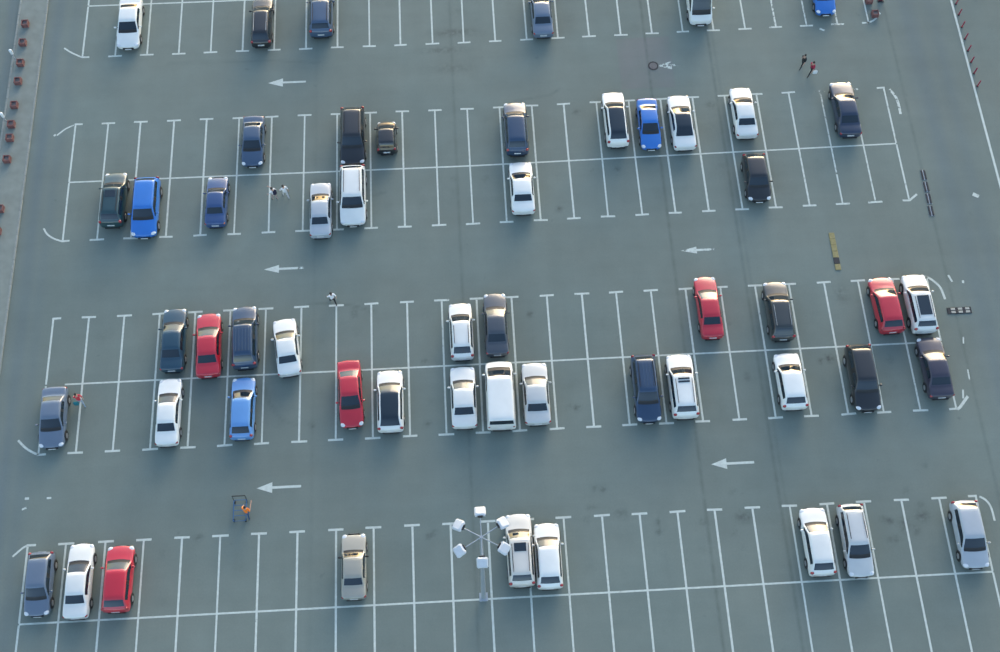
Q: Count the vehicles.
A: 54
